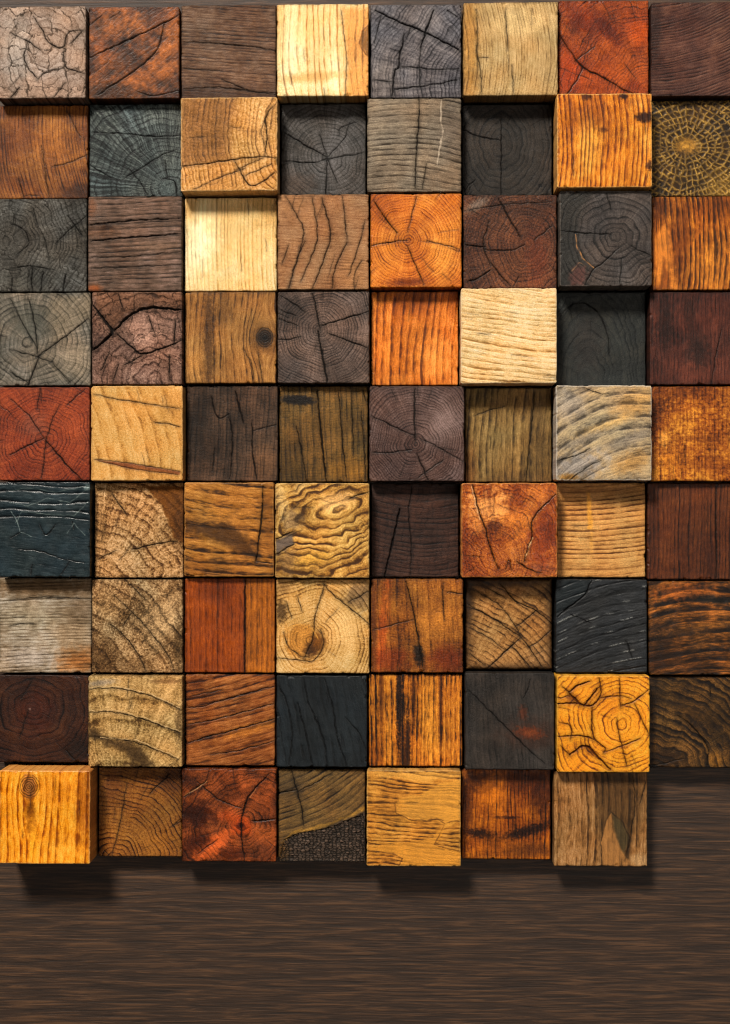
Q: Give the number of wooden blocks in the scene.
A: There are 71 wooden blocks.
